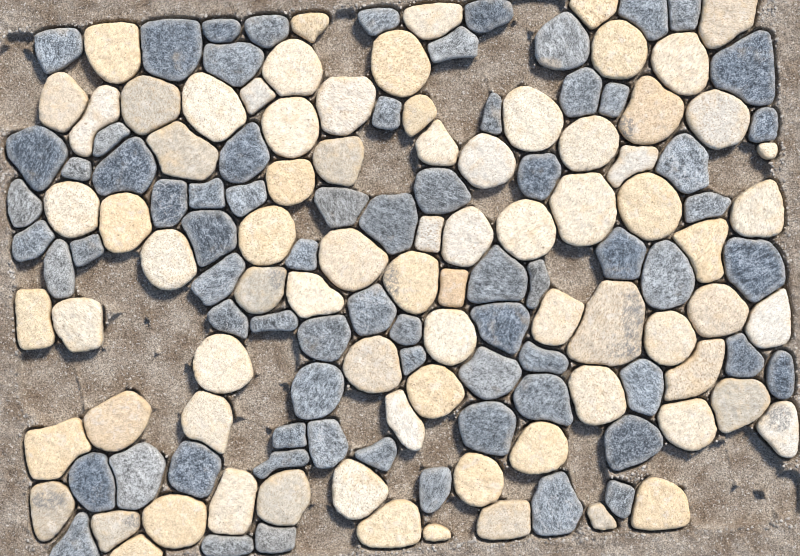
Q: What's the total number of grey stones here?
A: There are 72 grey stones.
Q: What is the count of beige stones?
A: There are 78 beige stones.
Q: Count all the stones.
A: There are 150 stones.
